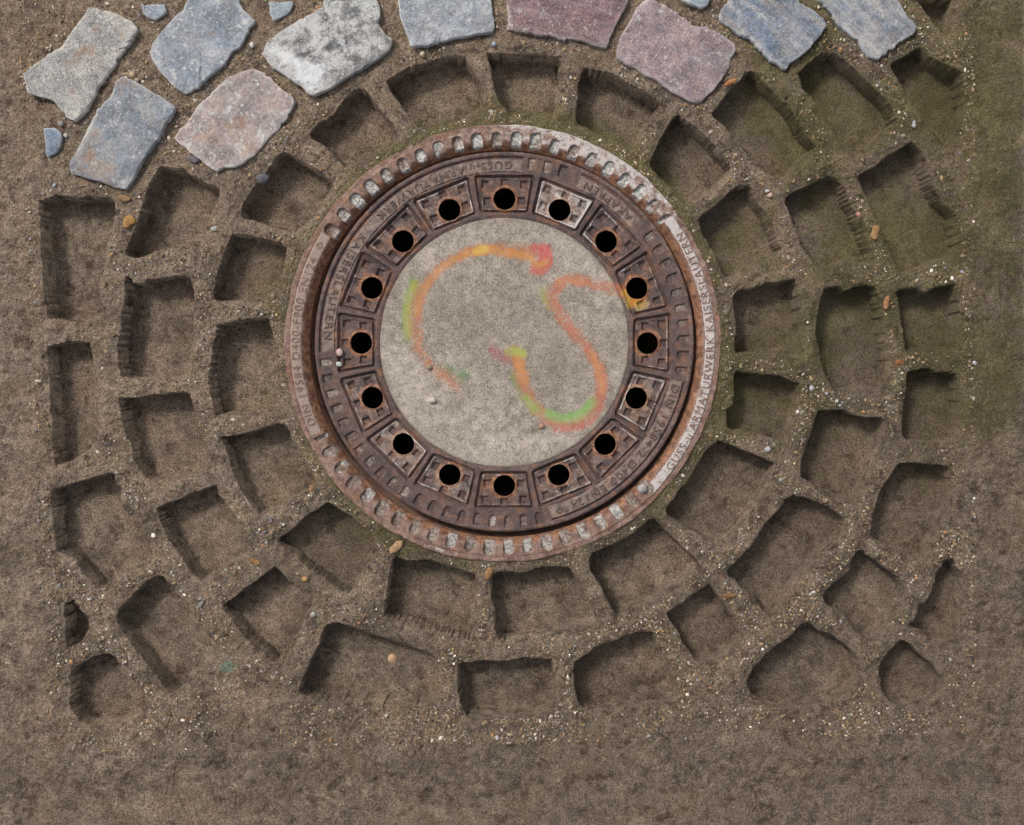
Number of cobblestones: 14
